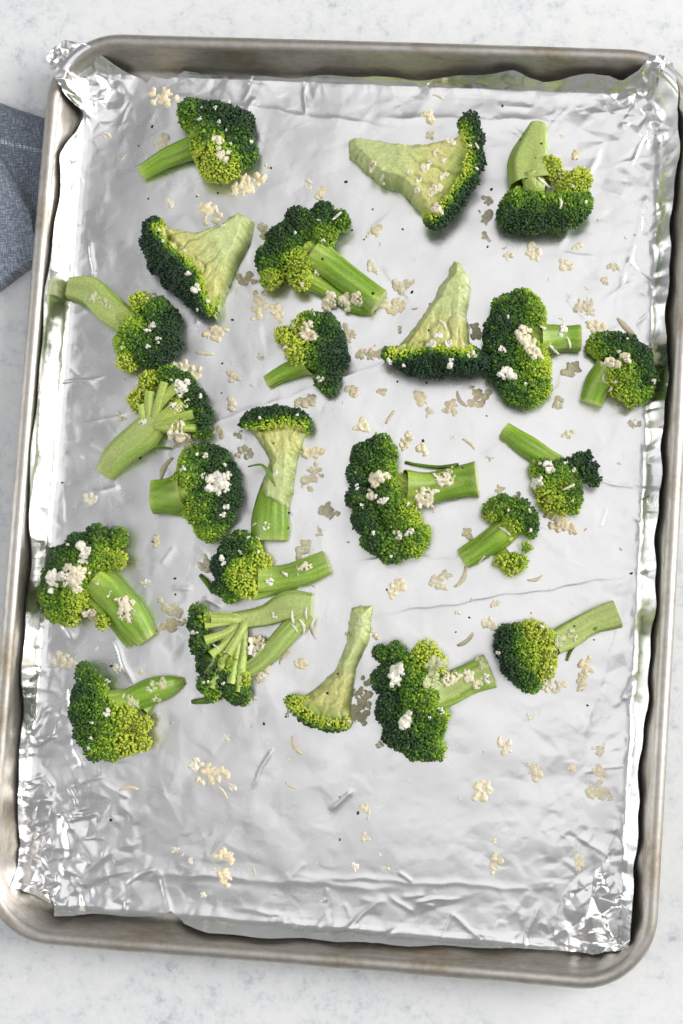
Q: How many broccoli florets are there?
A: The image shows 23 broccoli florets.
